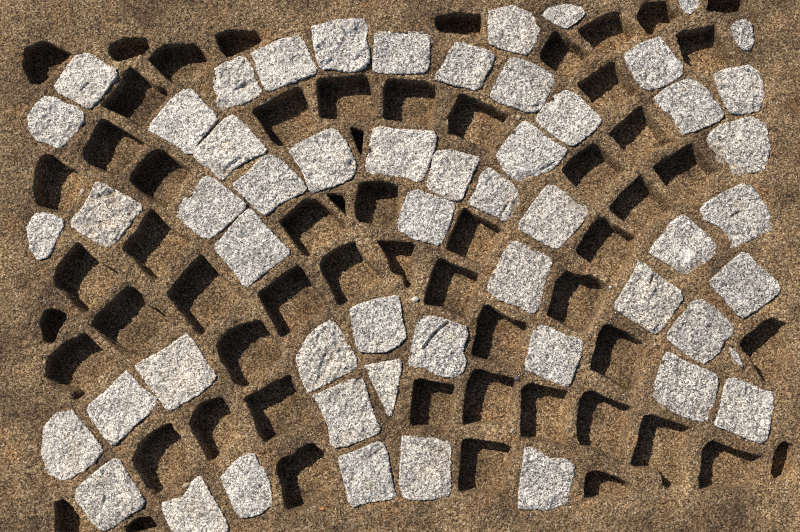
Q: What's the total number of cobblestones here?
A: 54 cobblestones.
